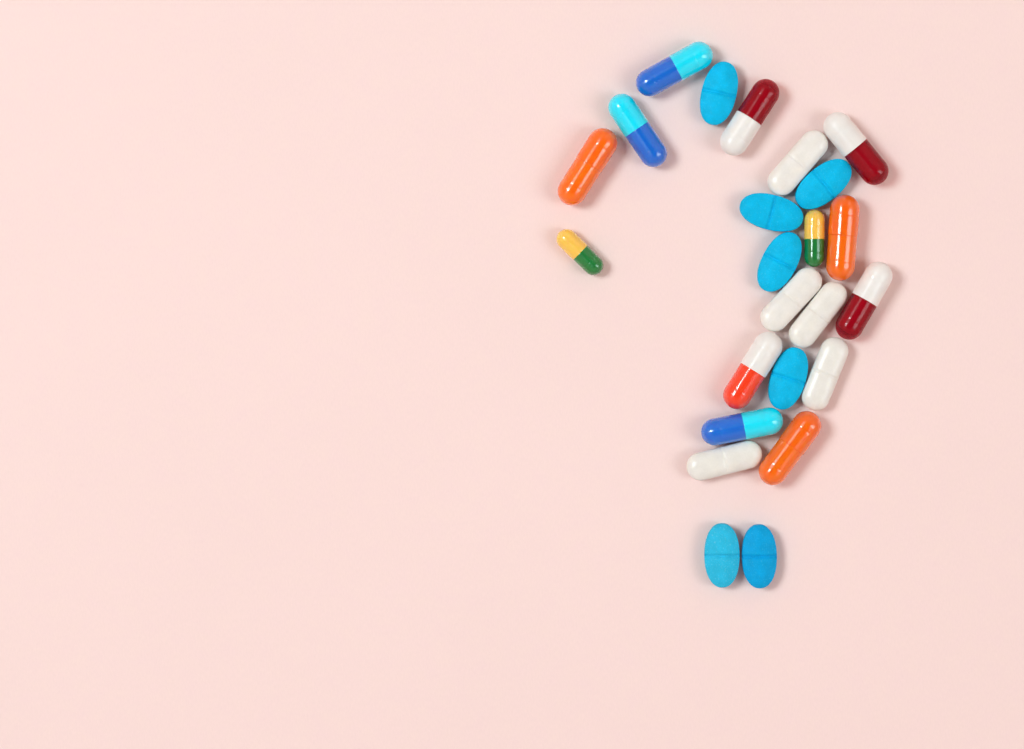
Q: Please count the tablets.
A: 12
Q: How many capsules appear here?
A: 12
